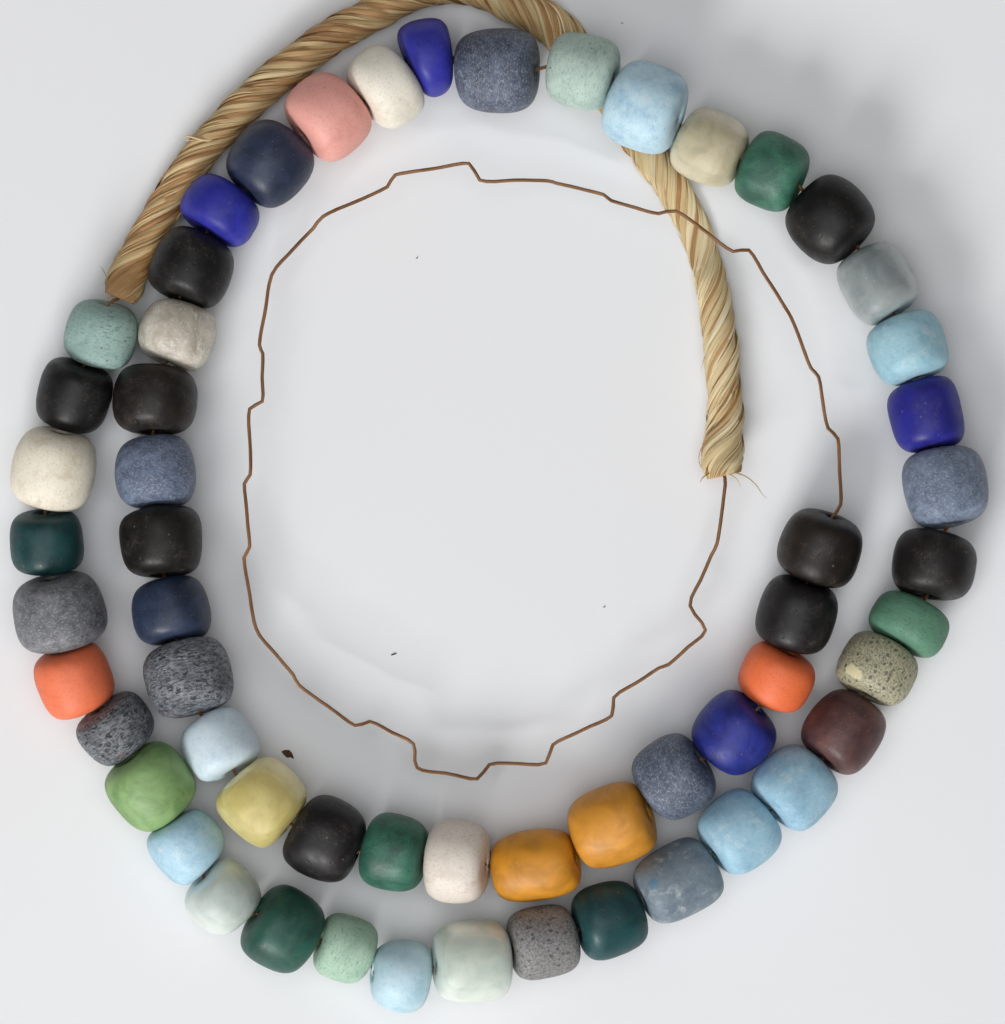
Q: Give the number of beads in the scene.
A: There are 57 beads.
